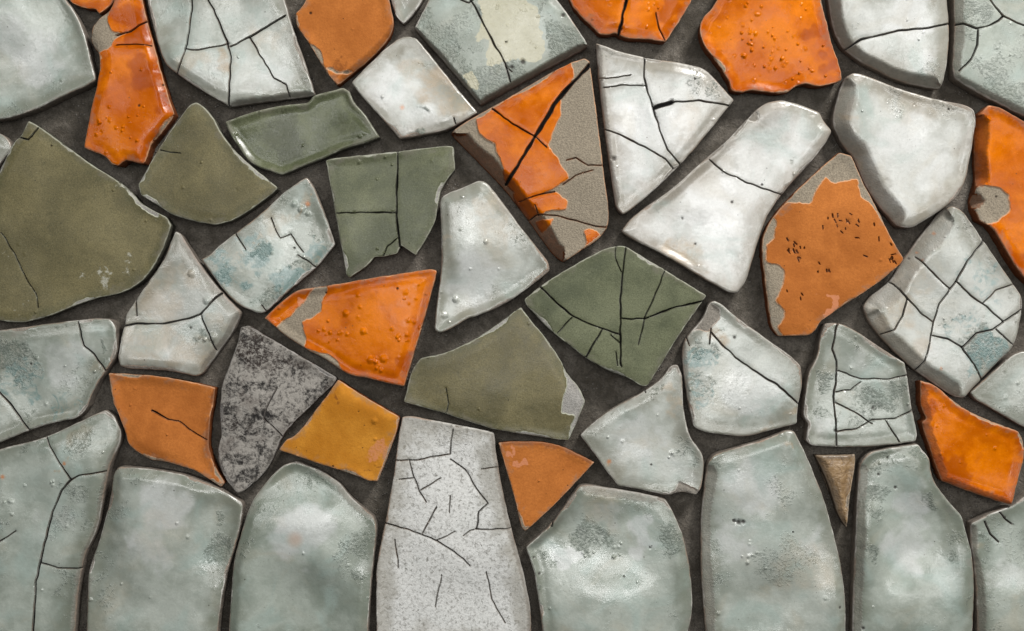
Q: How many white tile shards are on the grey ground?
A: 28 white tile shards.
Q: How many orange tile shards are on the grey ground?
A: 13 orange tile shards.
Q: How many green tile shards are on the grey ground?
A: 6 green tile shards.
